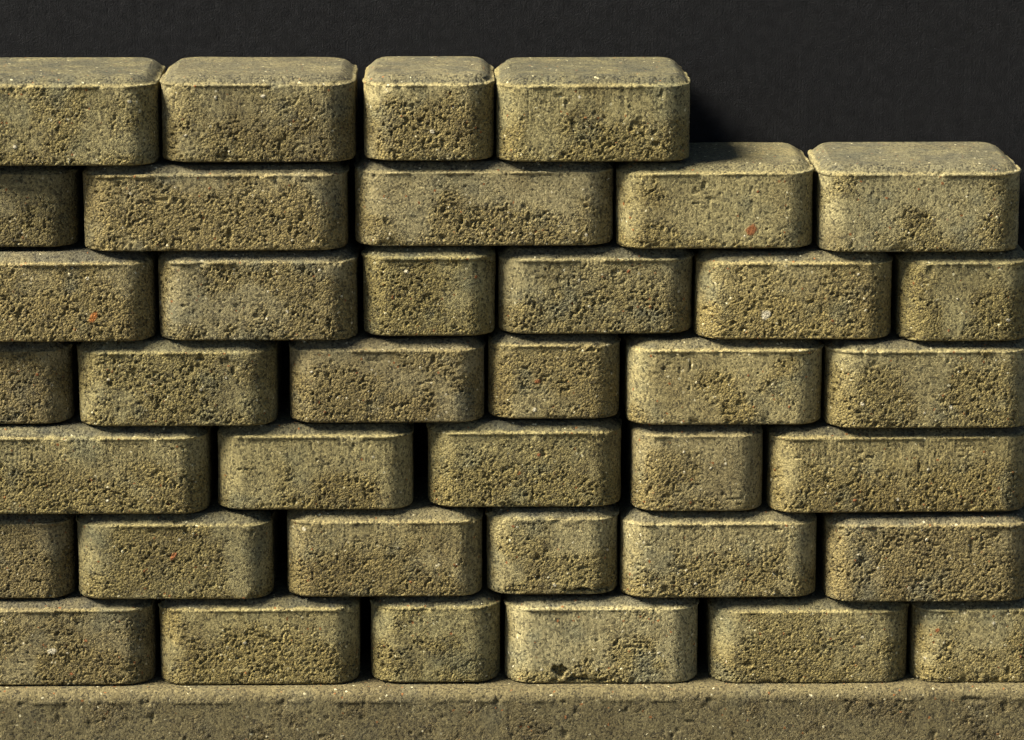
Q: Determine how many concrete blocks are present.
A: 38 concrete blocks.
